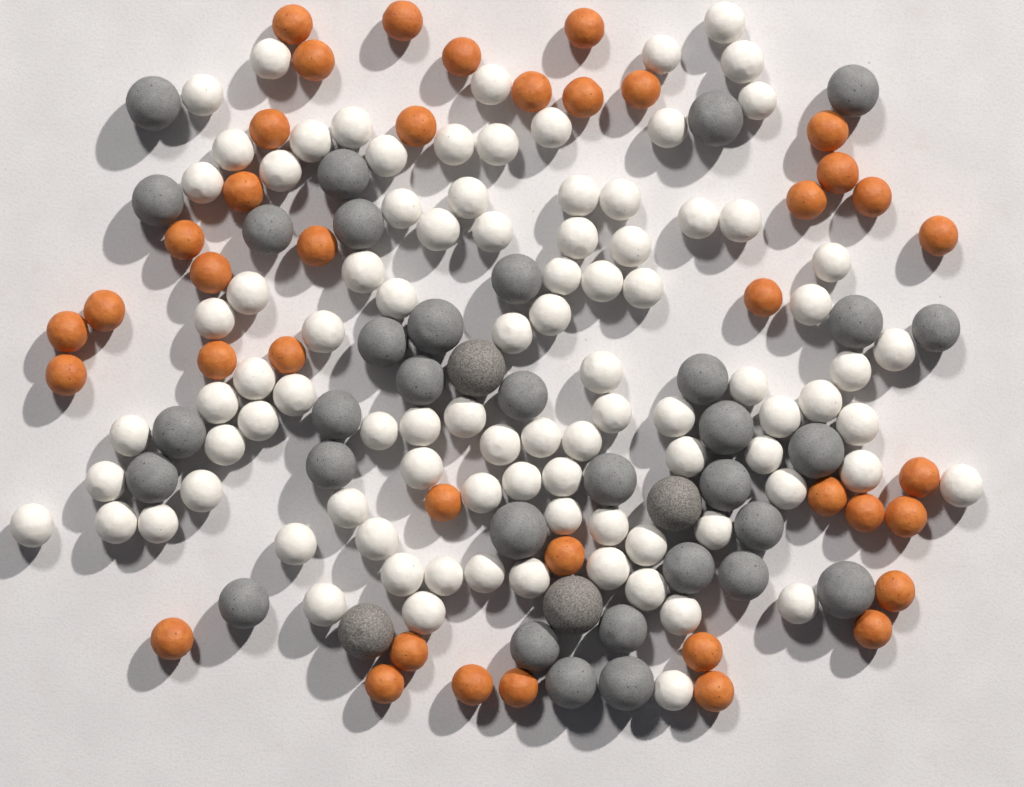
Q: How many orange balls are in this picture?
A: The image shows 40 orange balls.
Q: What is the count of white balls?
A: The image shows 92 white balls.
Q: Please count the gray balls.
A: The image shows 37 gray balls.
